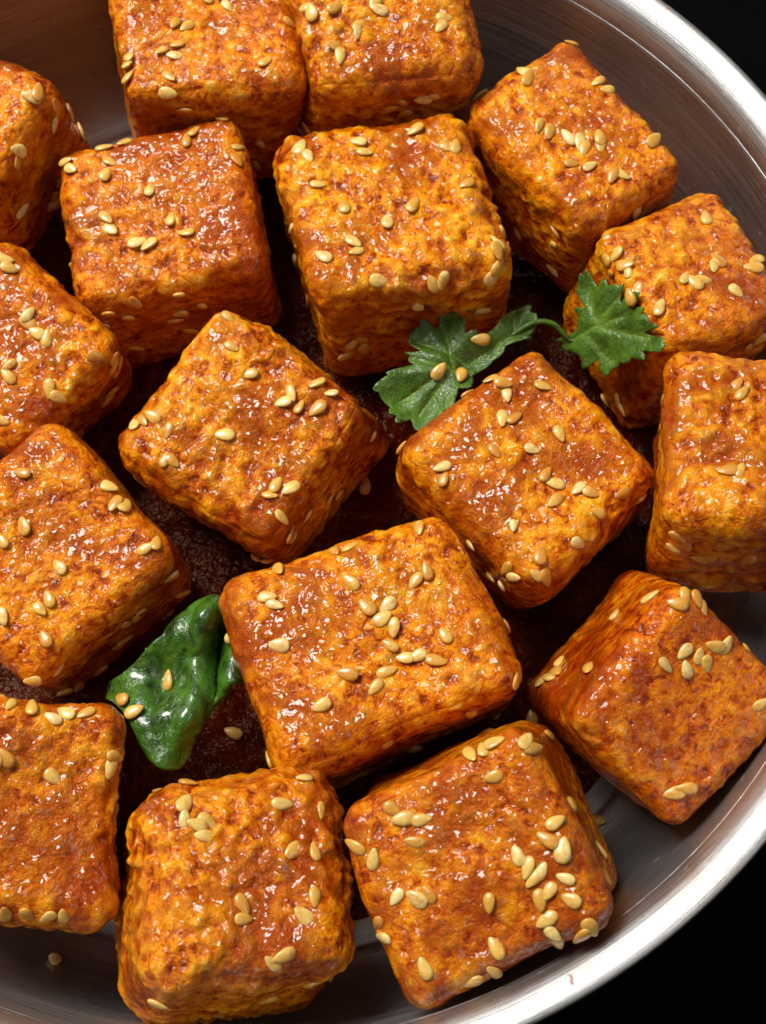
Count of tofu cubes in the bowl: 17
